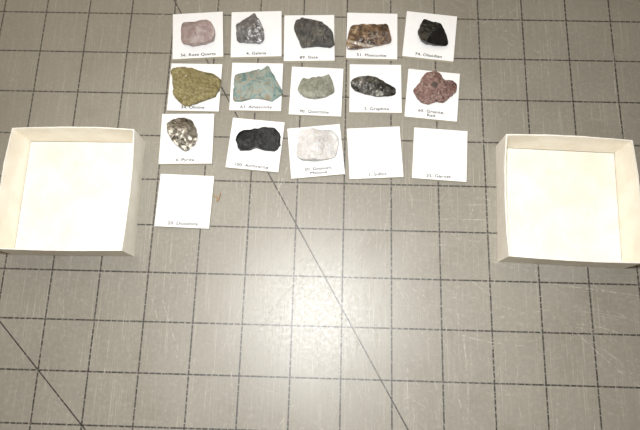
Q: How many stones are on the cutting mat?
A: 13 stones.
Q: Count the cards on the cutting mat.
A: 16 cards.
